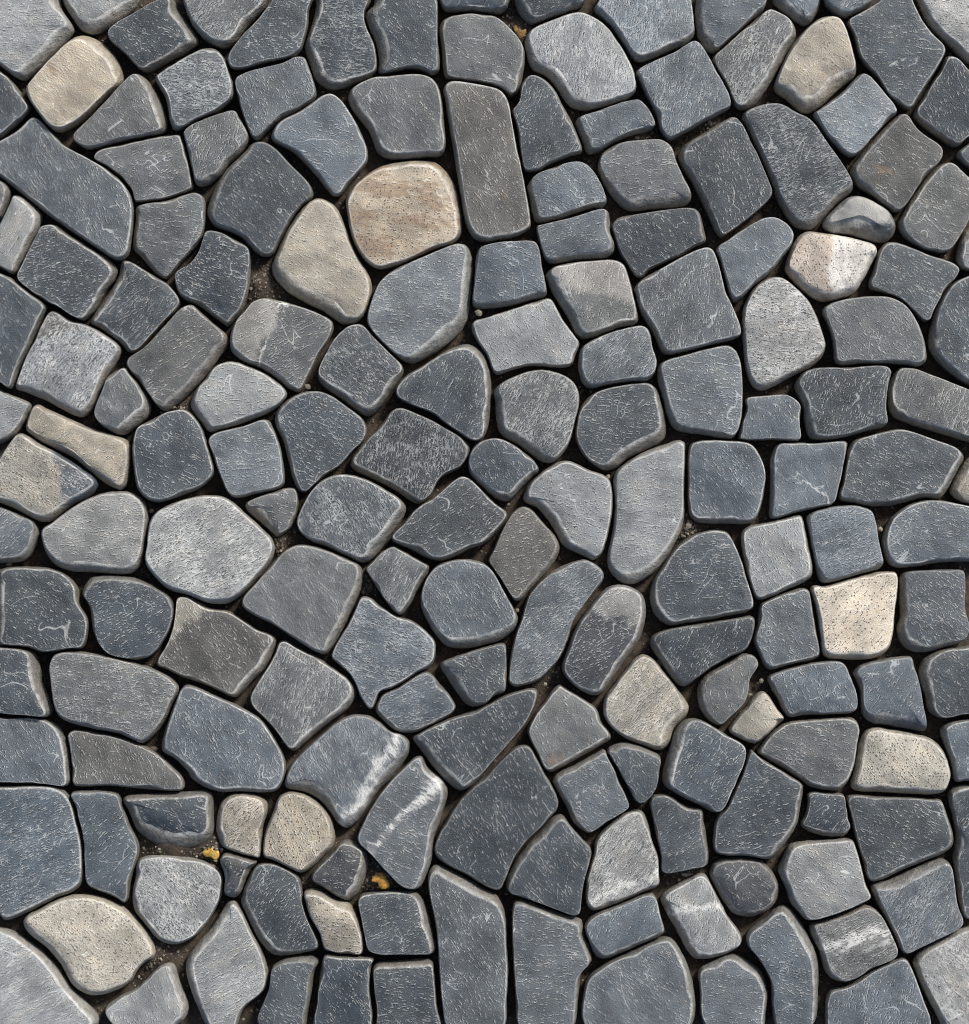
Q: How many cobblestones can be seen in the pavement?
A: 182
